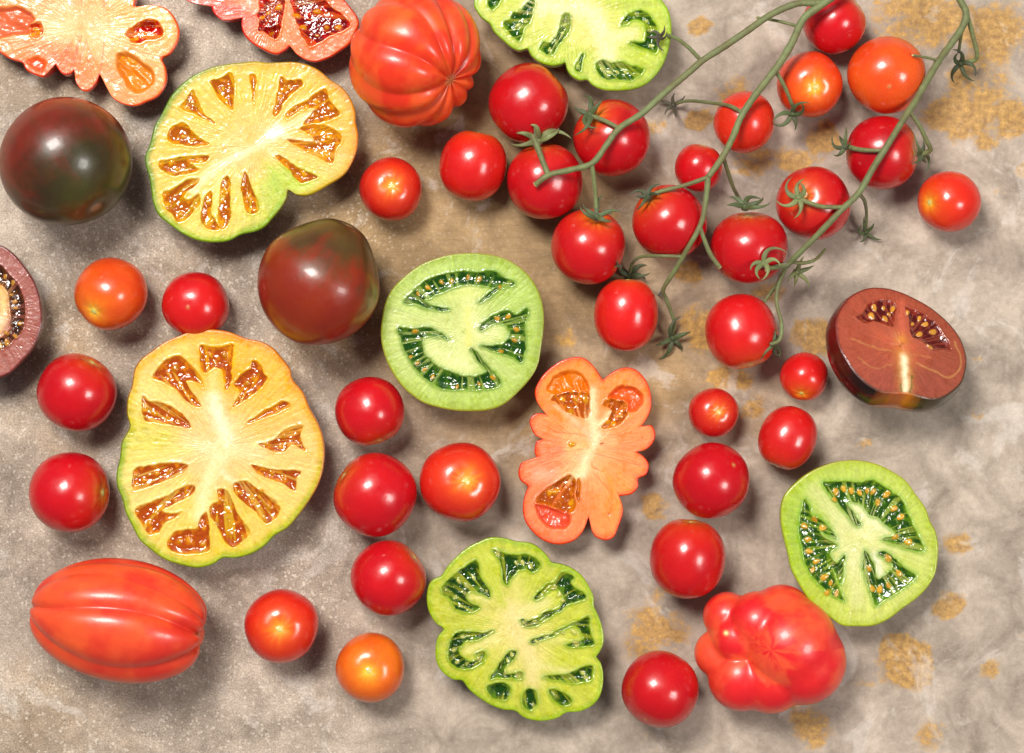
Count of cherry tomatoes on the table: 34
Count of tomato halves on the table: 11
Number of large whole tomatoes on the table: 5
